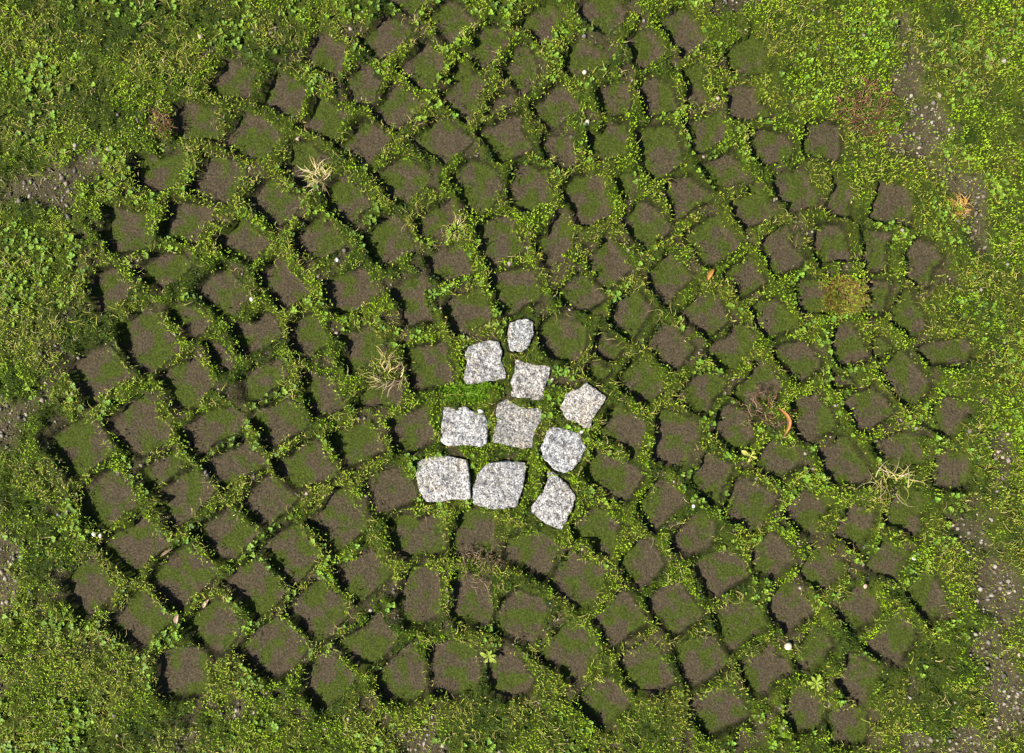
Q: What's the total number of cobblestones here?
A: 10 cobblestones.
